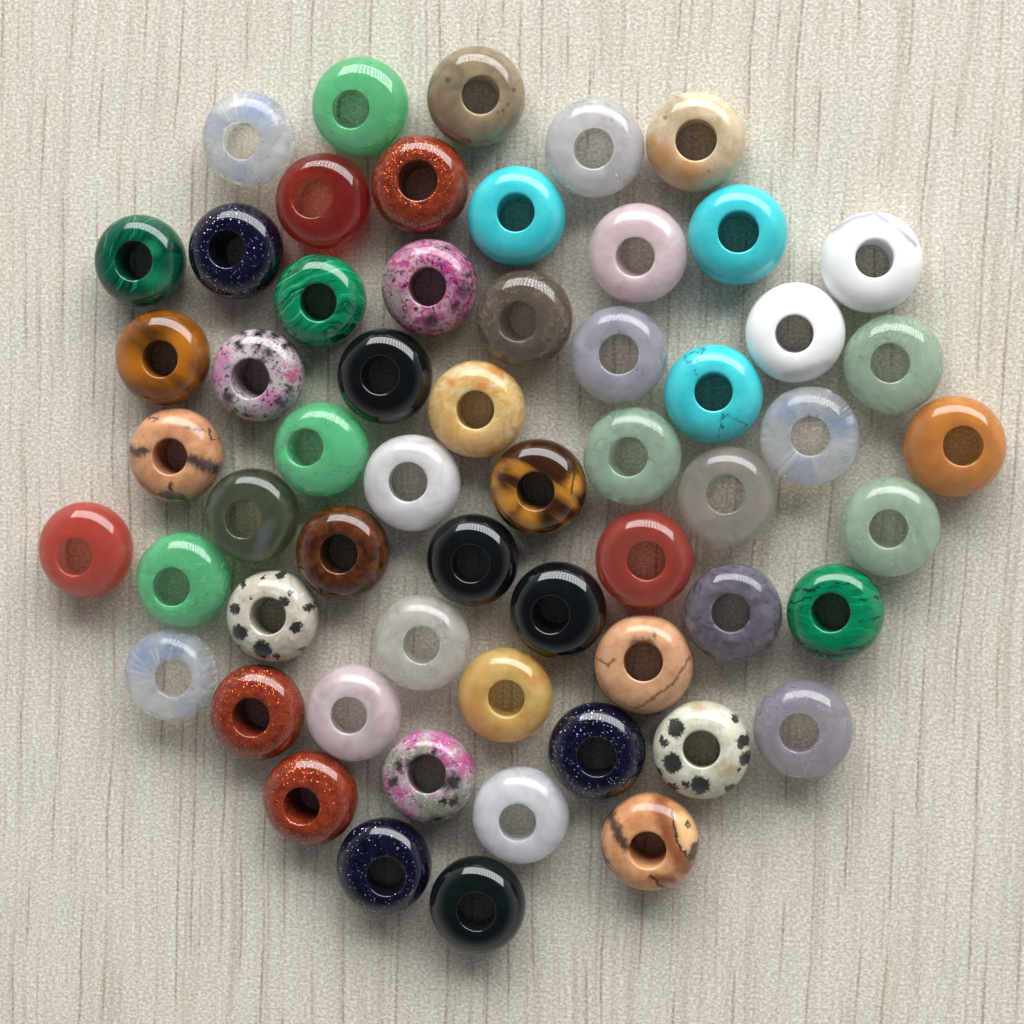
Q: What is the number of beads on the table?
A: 58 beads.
